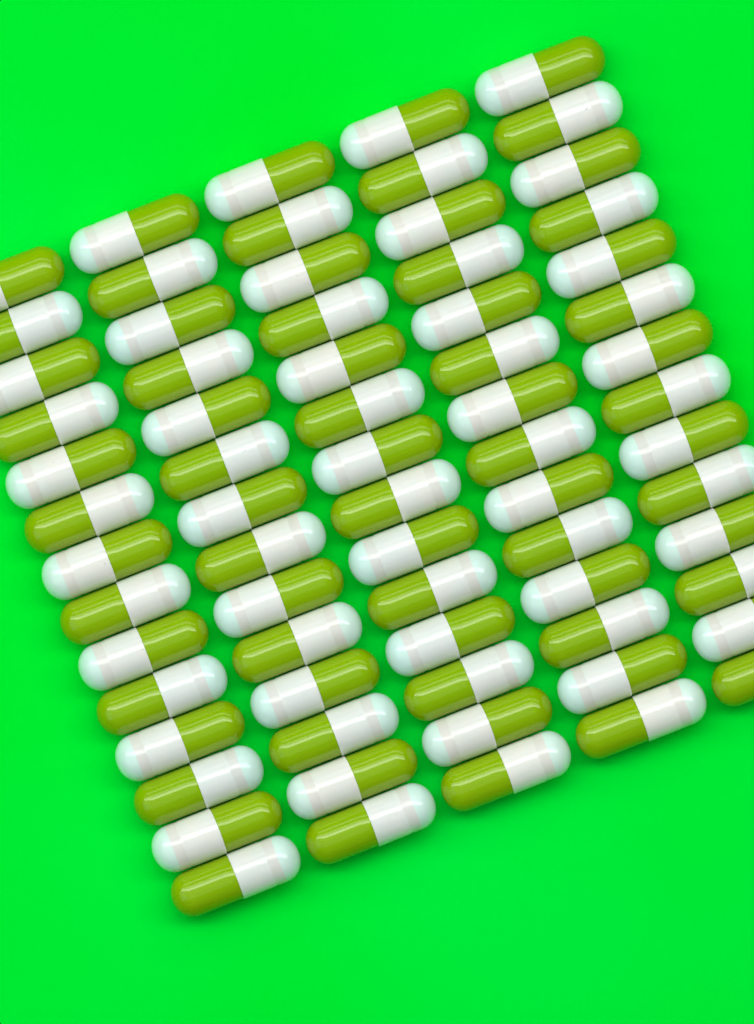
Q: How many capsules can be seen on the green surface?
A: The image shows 70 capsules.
